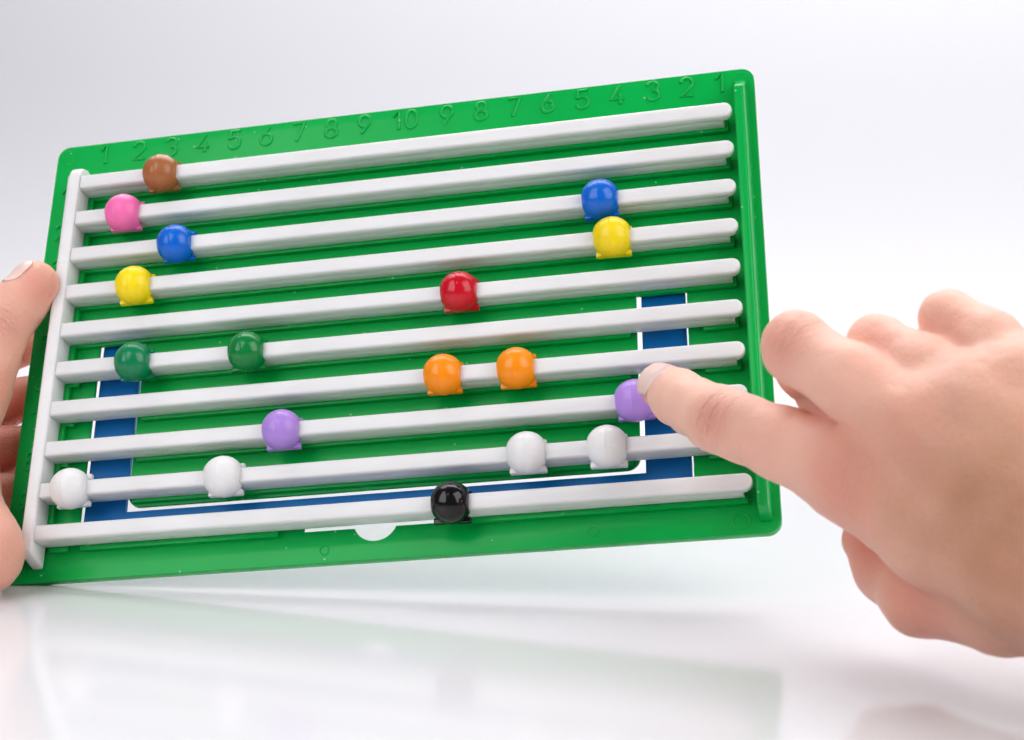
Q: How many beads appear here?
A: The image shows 18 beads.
